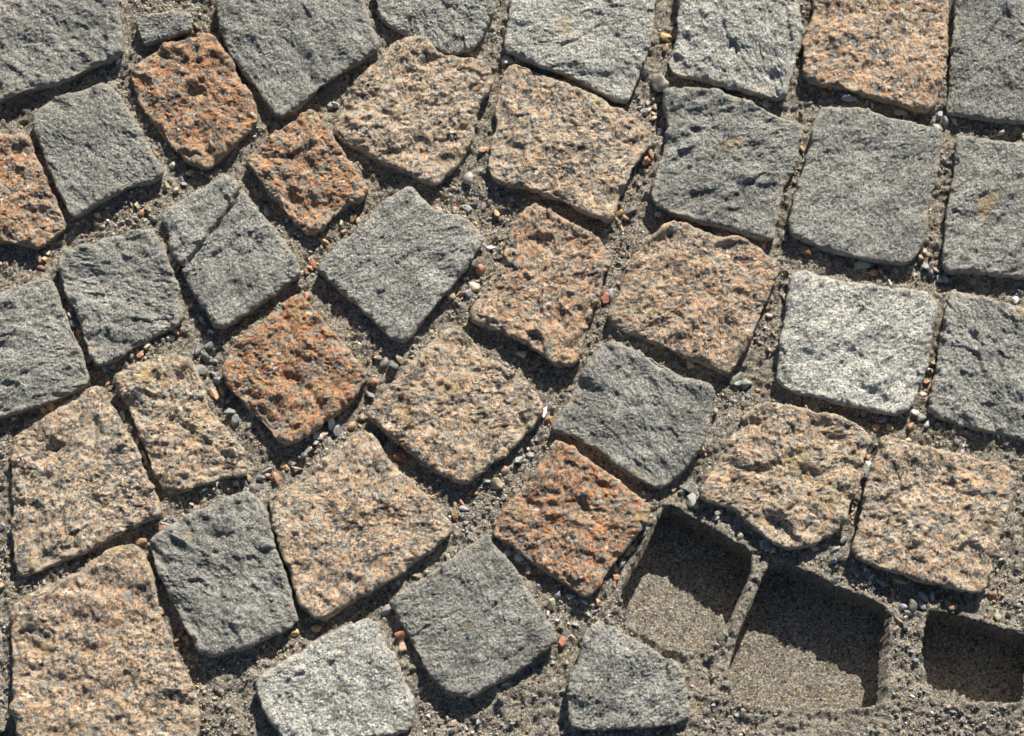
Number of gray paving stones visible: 22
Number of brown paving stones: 17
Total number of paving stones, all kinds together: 39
